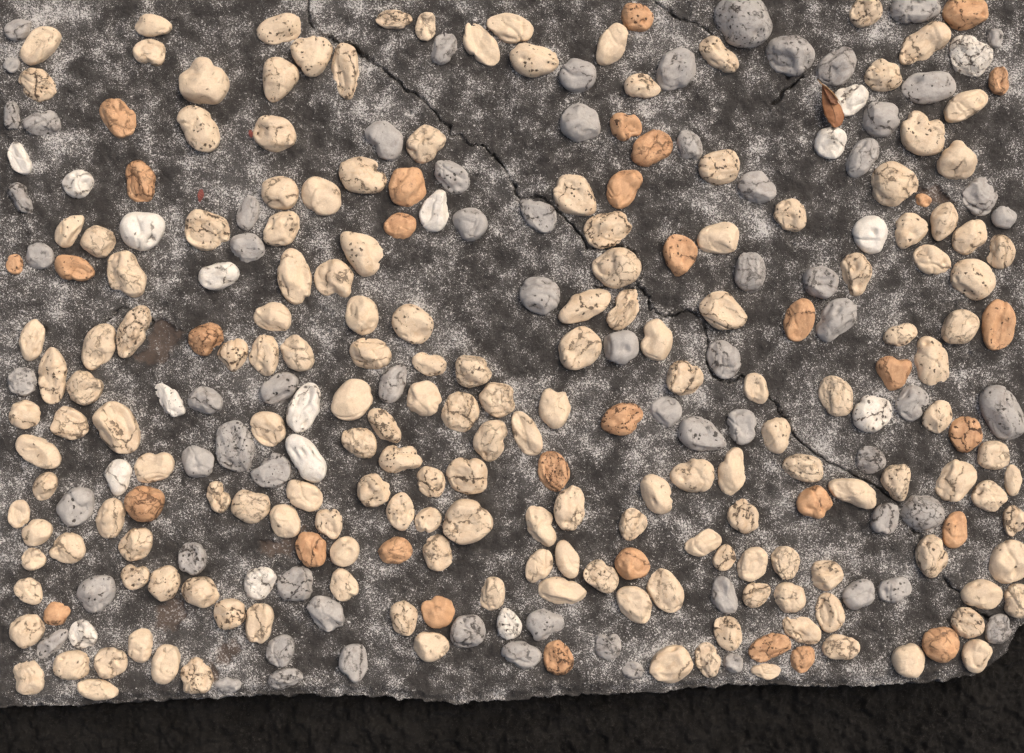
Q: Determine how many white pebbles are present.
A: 17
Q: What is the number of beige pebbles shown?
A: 174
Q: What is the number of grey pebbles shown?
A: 69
